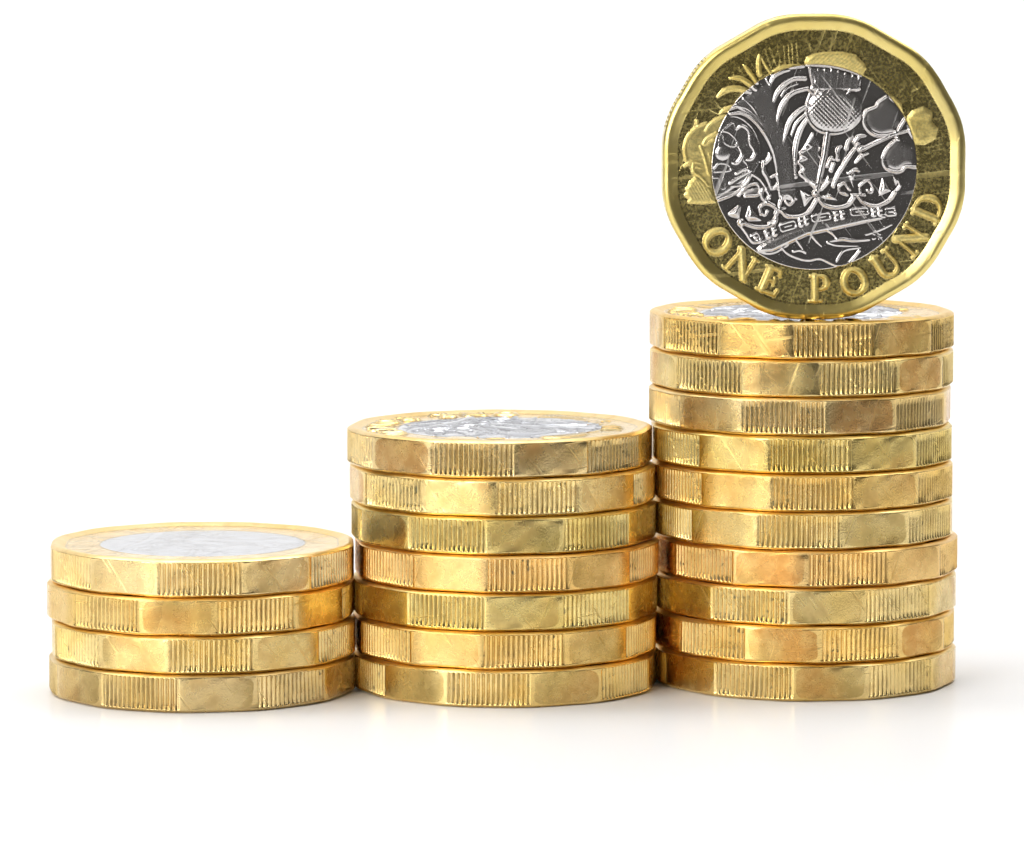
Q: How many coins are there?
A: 22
